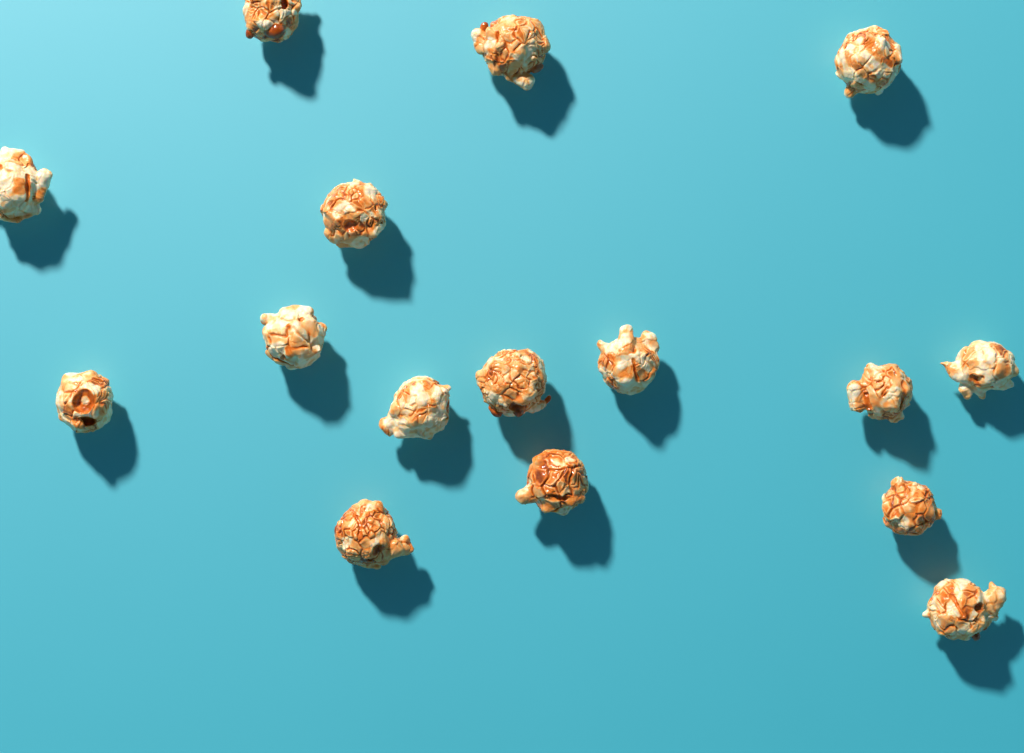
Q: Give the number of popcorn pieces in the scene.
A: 16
